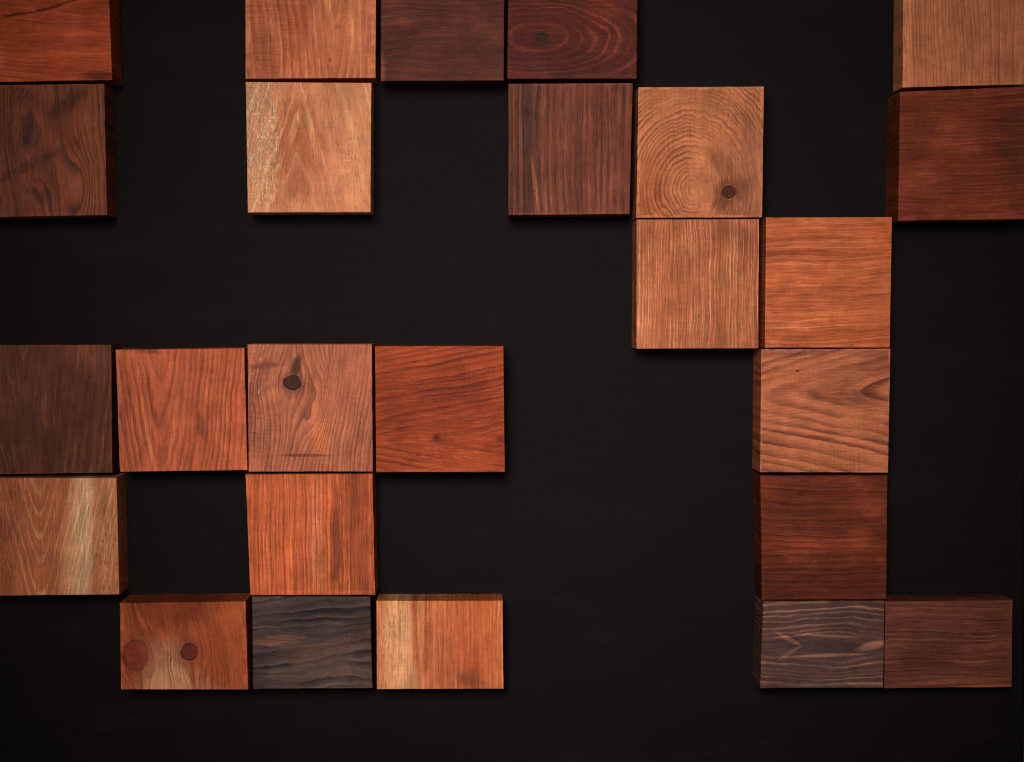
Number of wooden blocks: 25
